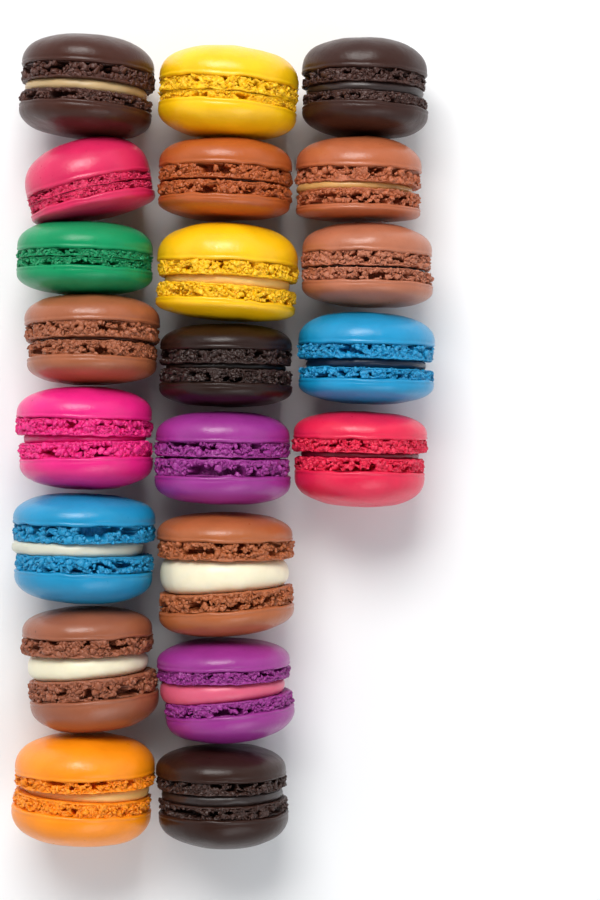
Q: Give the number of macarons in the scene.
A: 21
